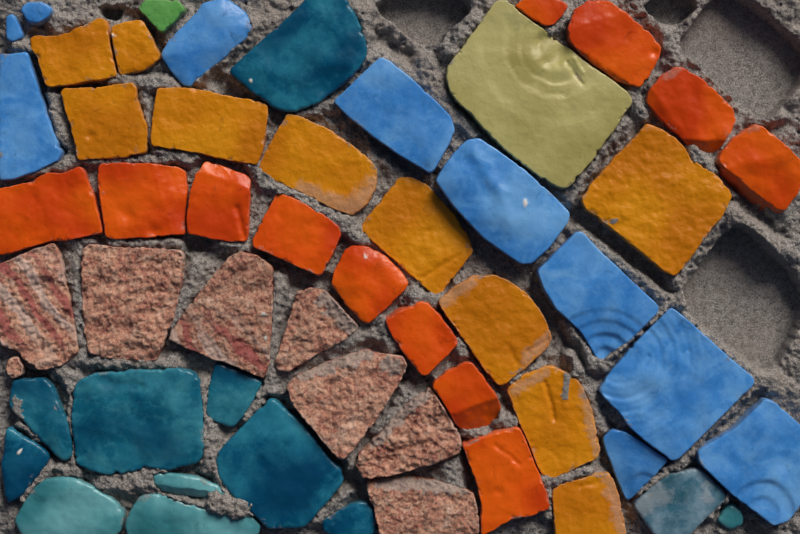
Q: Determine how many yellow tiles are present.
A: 10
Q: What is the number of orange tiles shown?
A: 12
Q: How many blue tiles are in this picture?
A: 10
